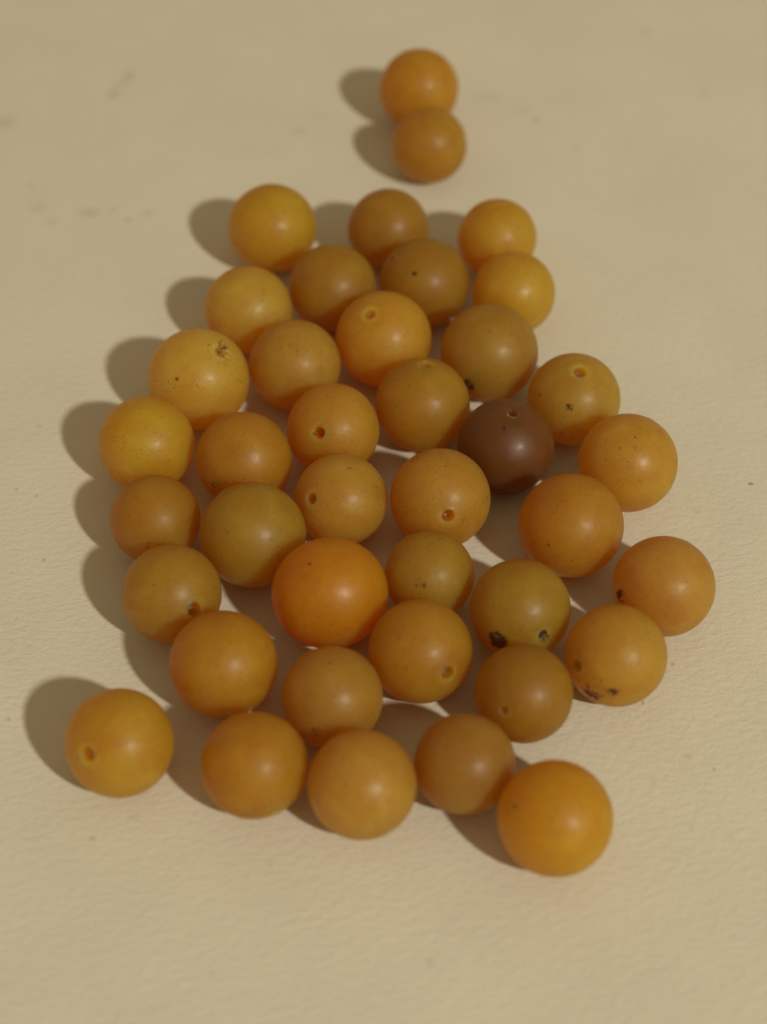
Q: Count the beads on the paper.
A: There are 40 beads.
